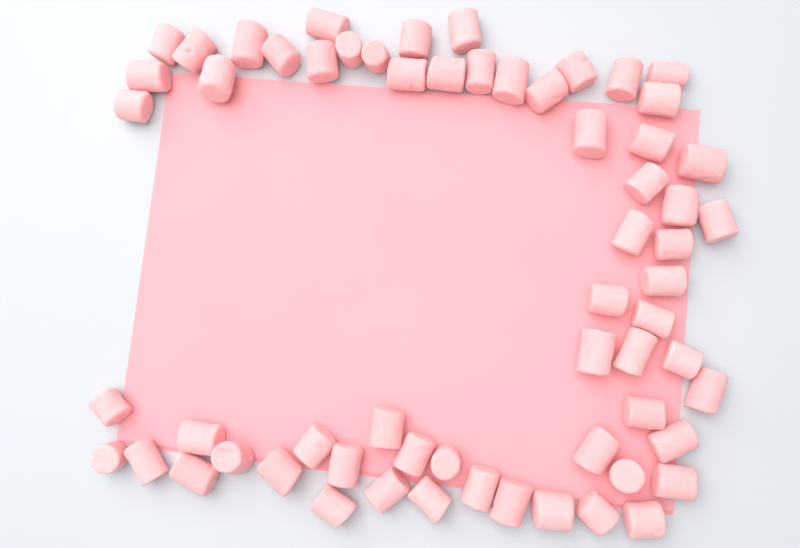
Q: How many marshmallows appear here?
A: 62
